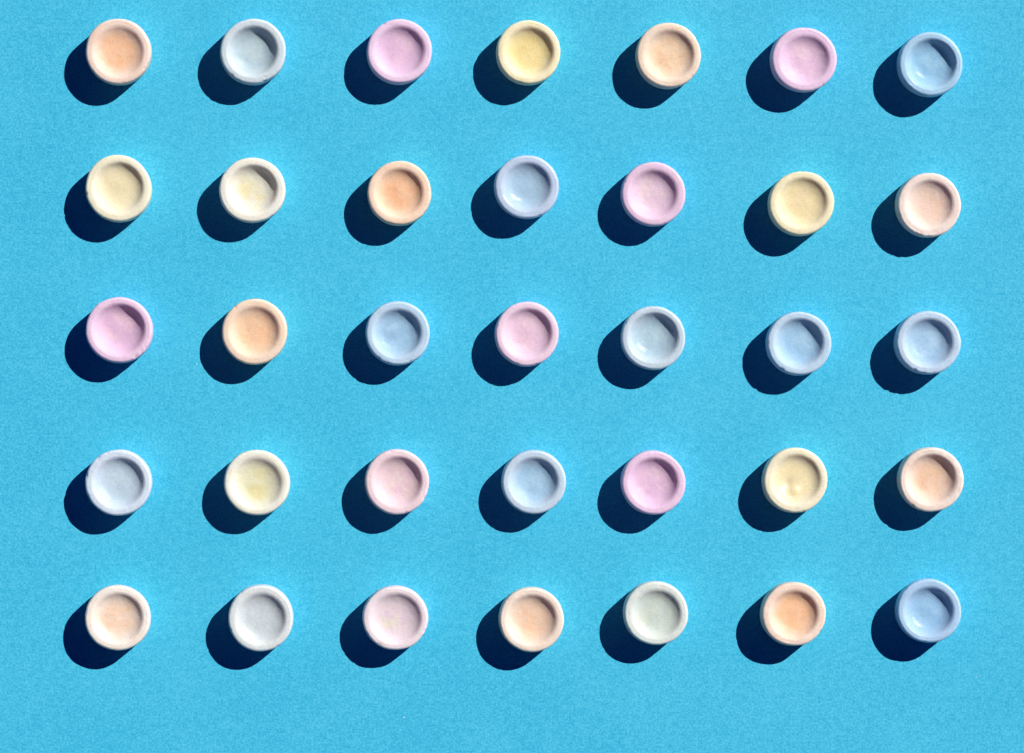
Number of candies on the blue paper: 35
